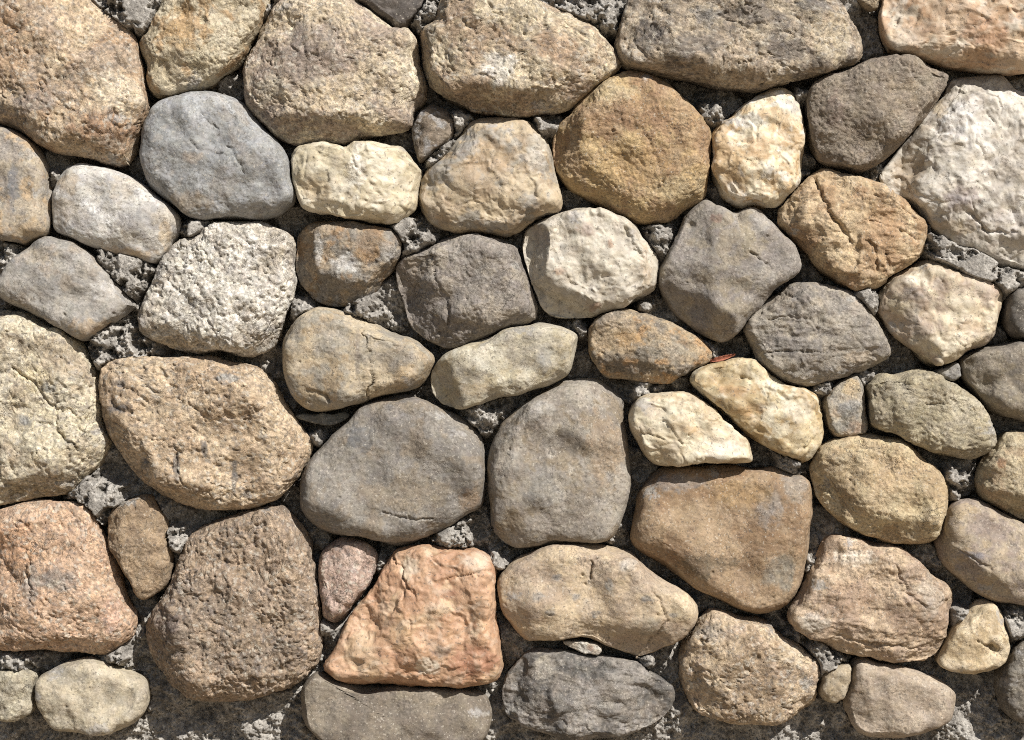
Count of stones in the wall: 63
